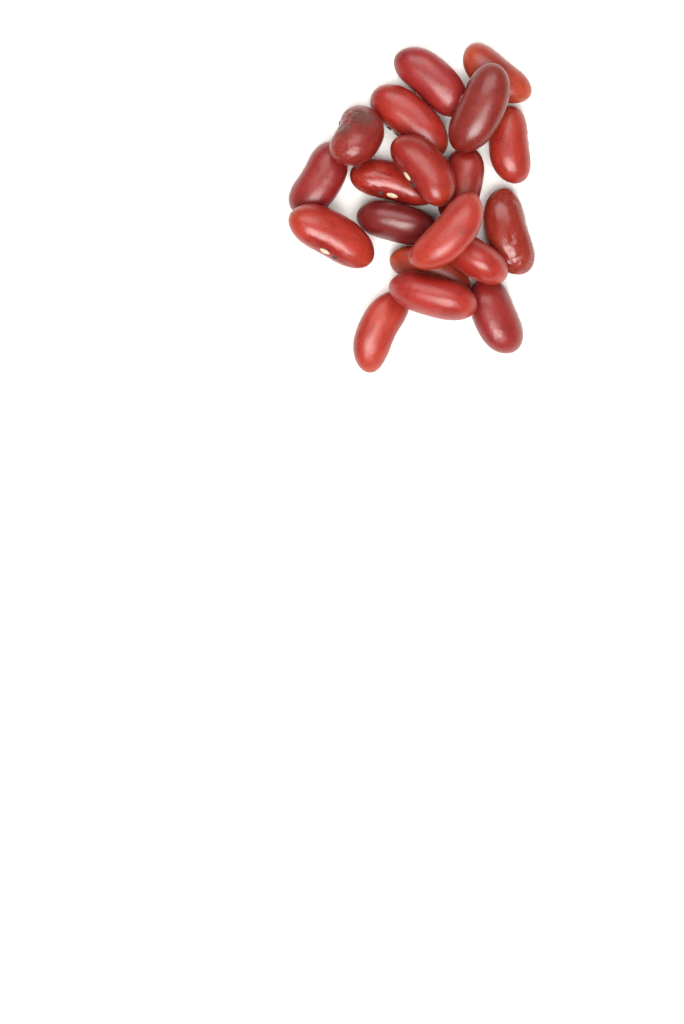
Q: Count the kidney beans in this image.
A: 19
